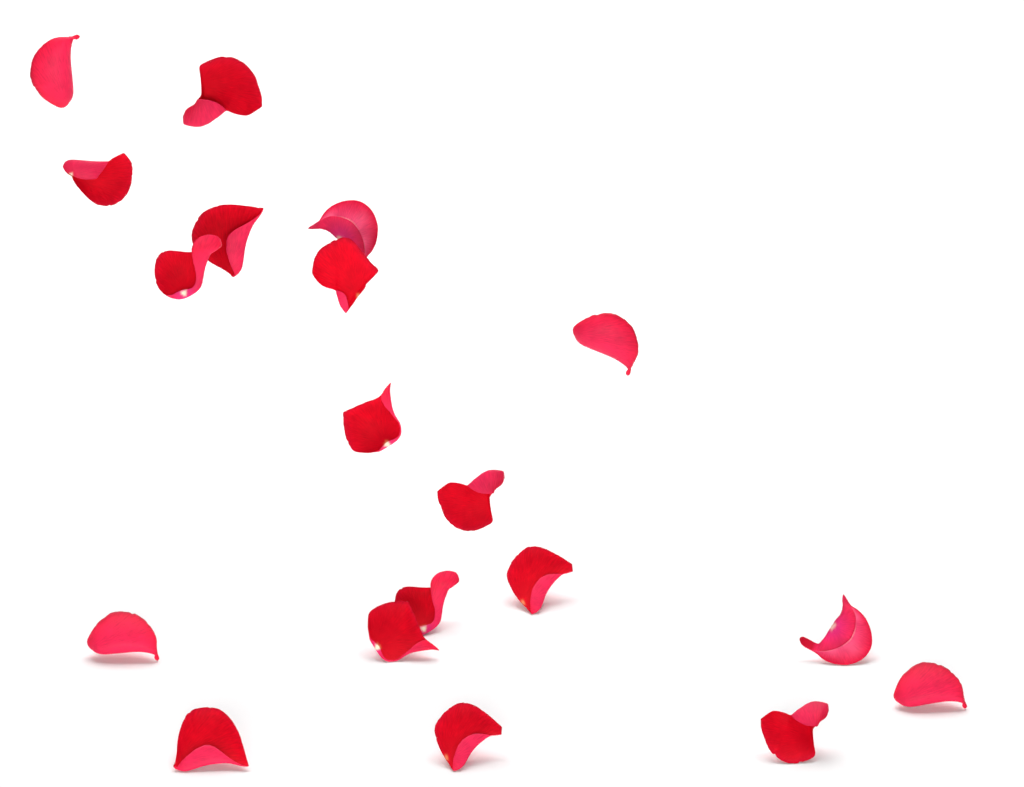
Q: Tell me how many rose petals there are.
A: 19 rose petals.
